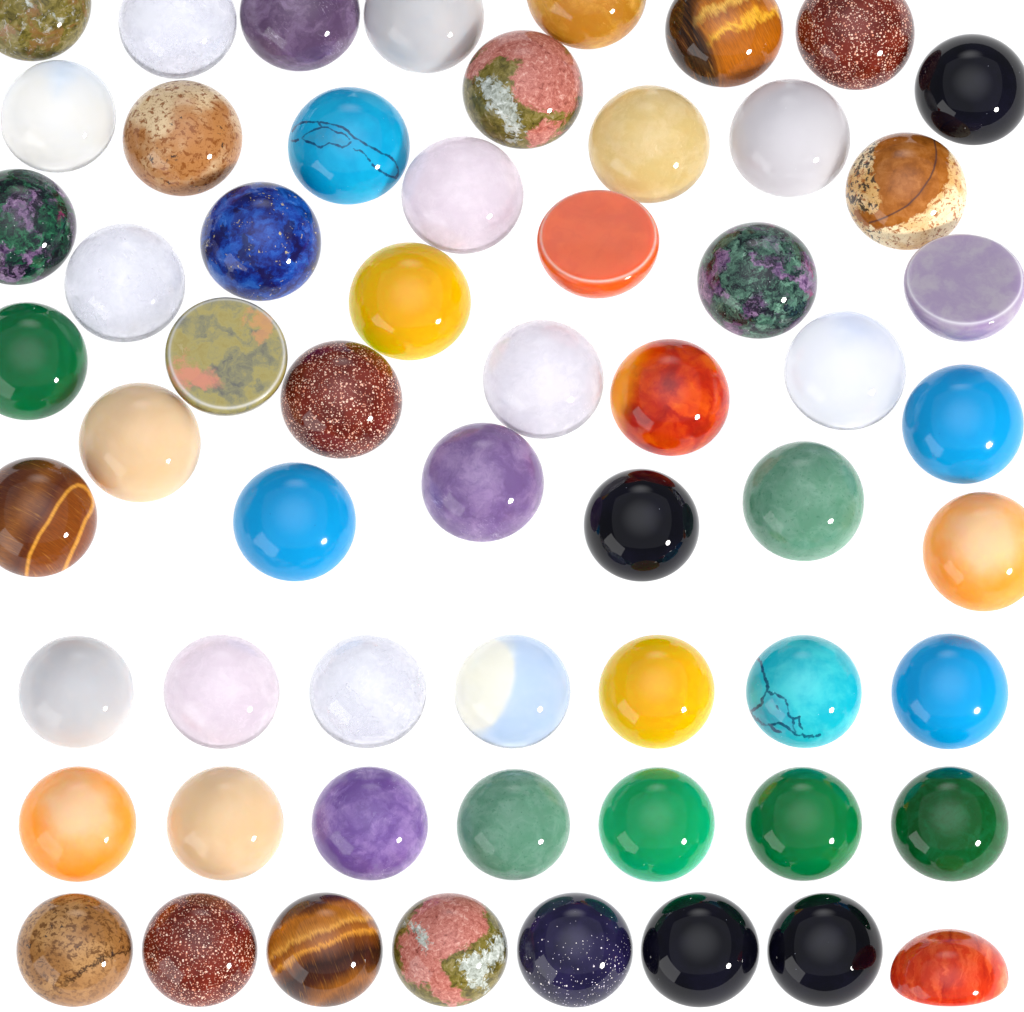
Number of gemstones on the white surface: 59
